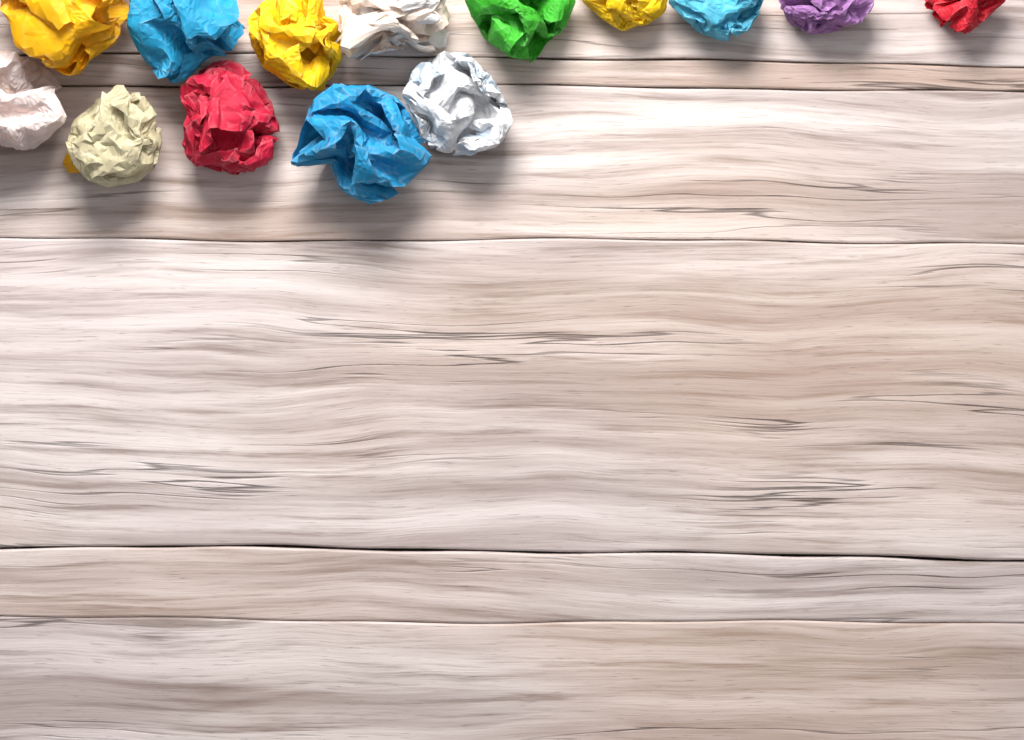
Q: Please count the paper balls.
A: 14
